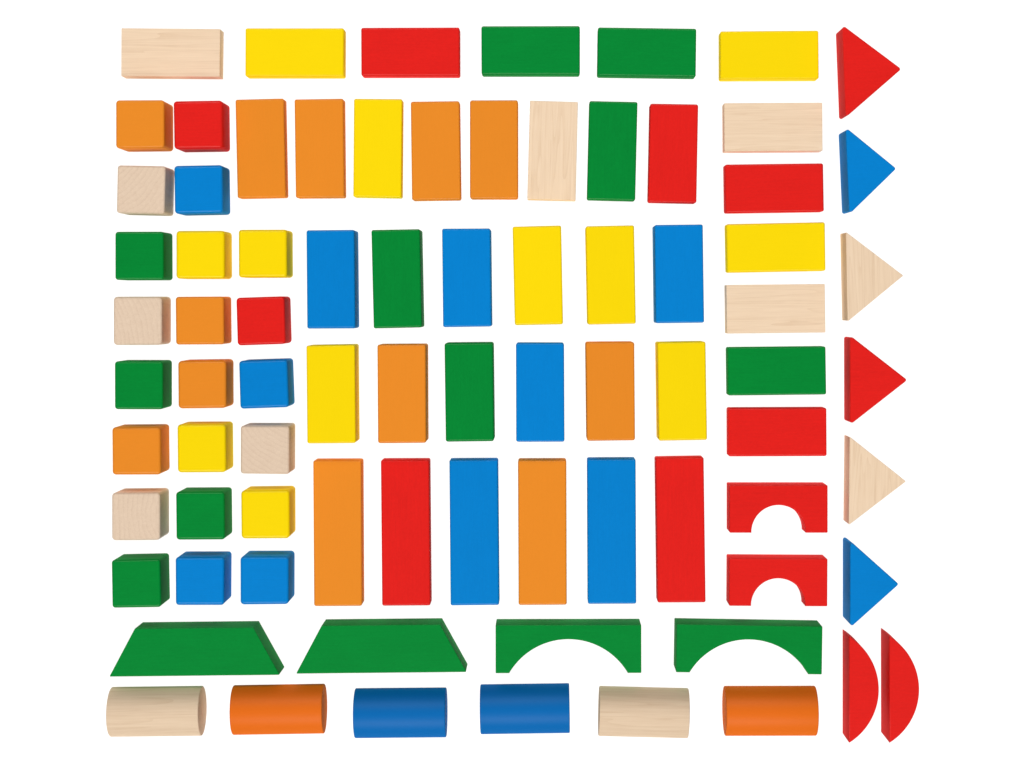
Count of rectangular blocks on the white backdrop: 38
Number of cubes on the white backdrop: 22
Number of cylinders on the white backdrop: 6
